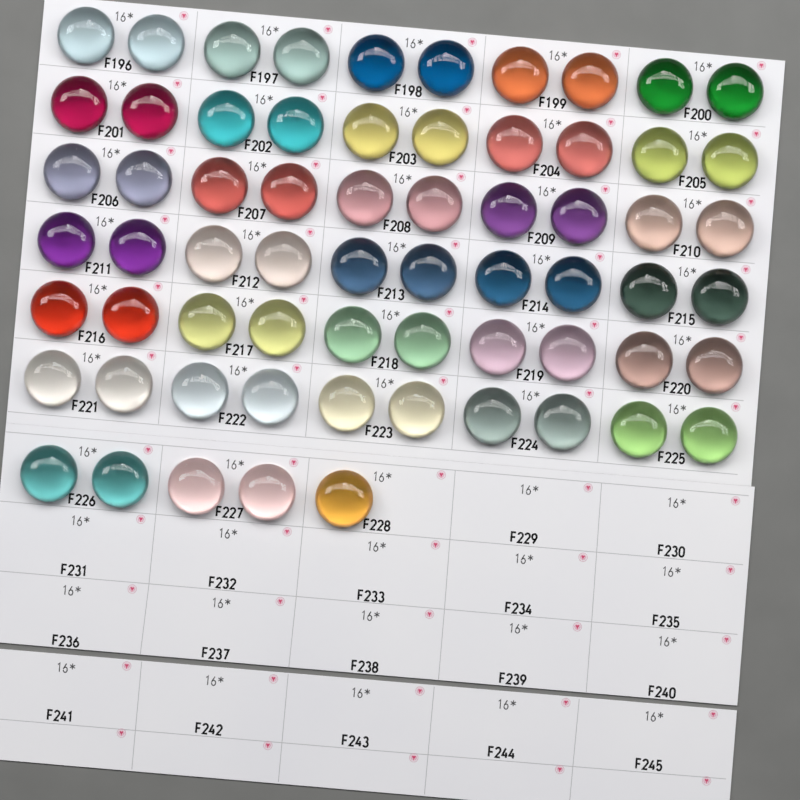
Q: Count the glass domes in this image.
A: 65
